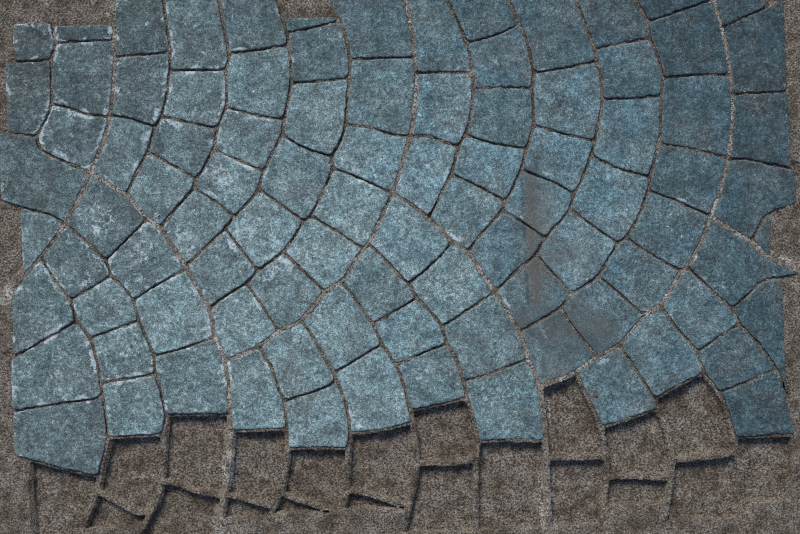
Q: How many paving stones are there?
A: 94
